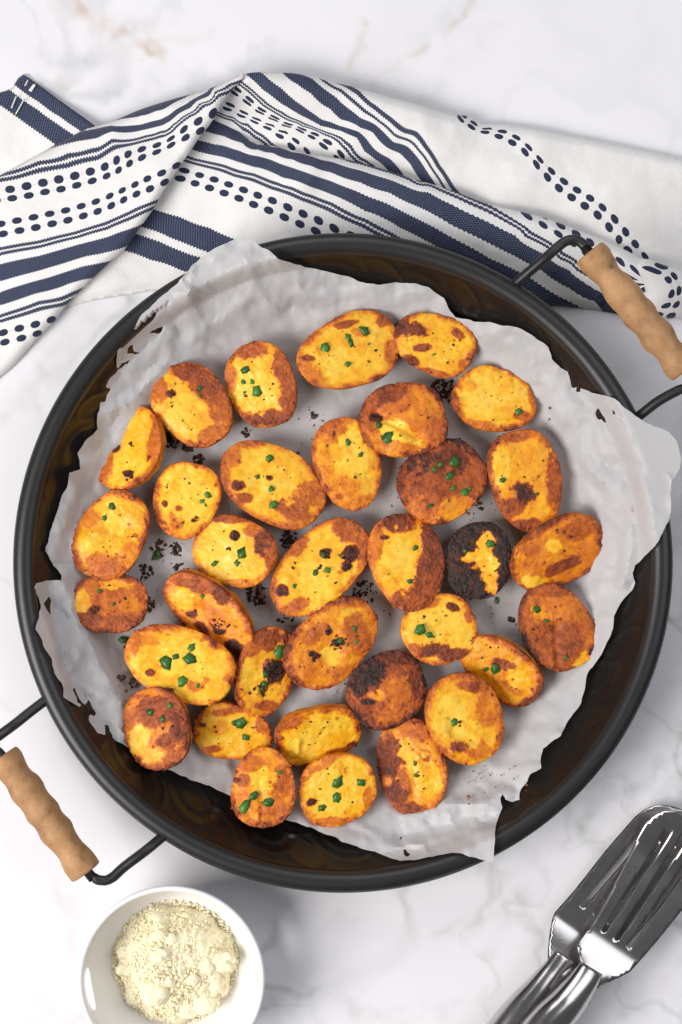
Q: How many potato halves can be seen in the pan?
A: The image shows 34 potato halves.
